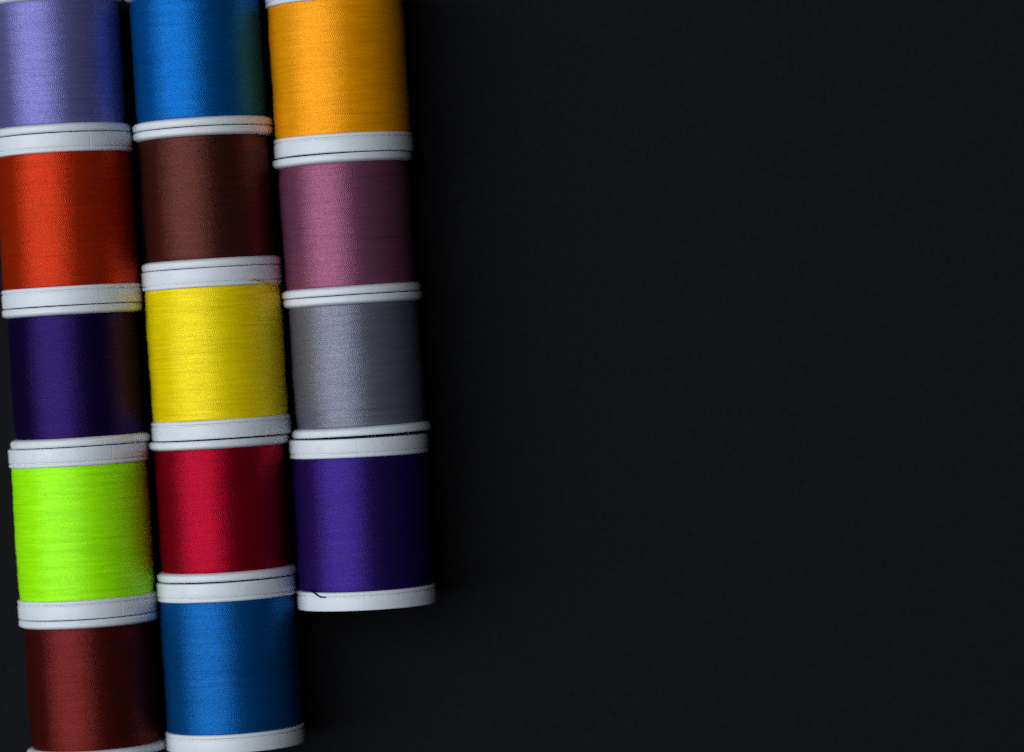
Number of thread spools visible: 14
